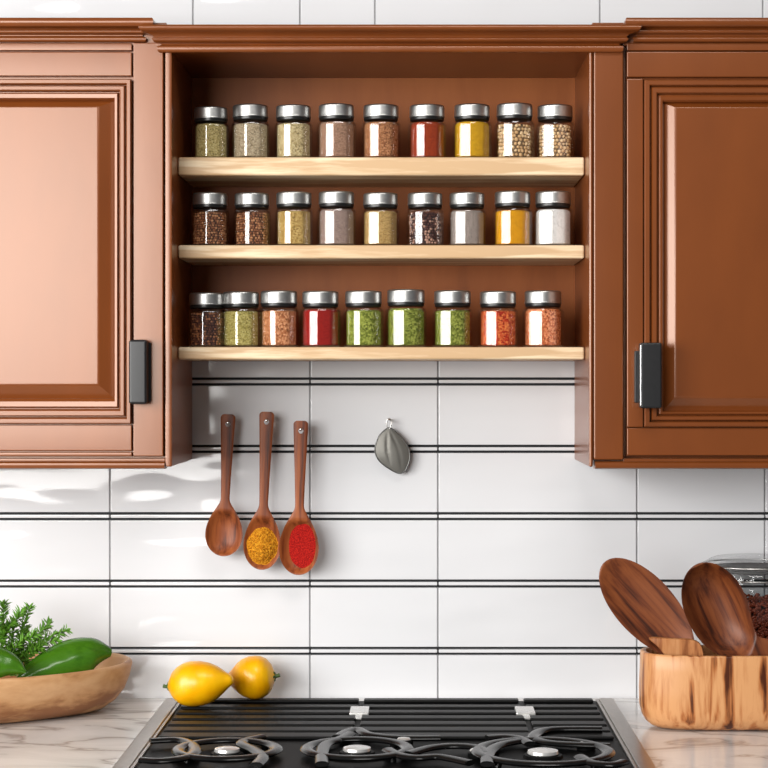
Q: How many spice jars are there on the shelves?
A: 27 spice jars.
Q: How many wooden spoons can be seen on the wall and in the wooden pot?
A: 5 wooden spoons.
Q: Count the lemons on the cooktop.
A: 2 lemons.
